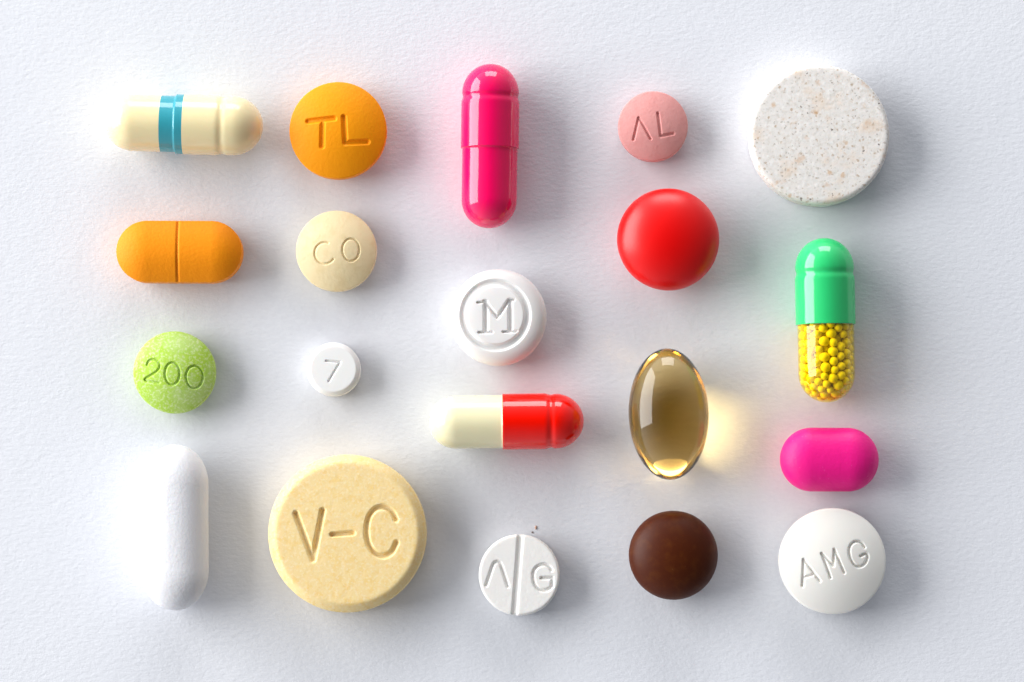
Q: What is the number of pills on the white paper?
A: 20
